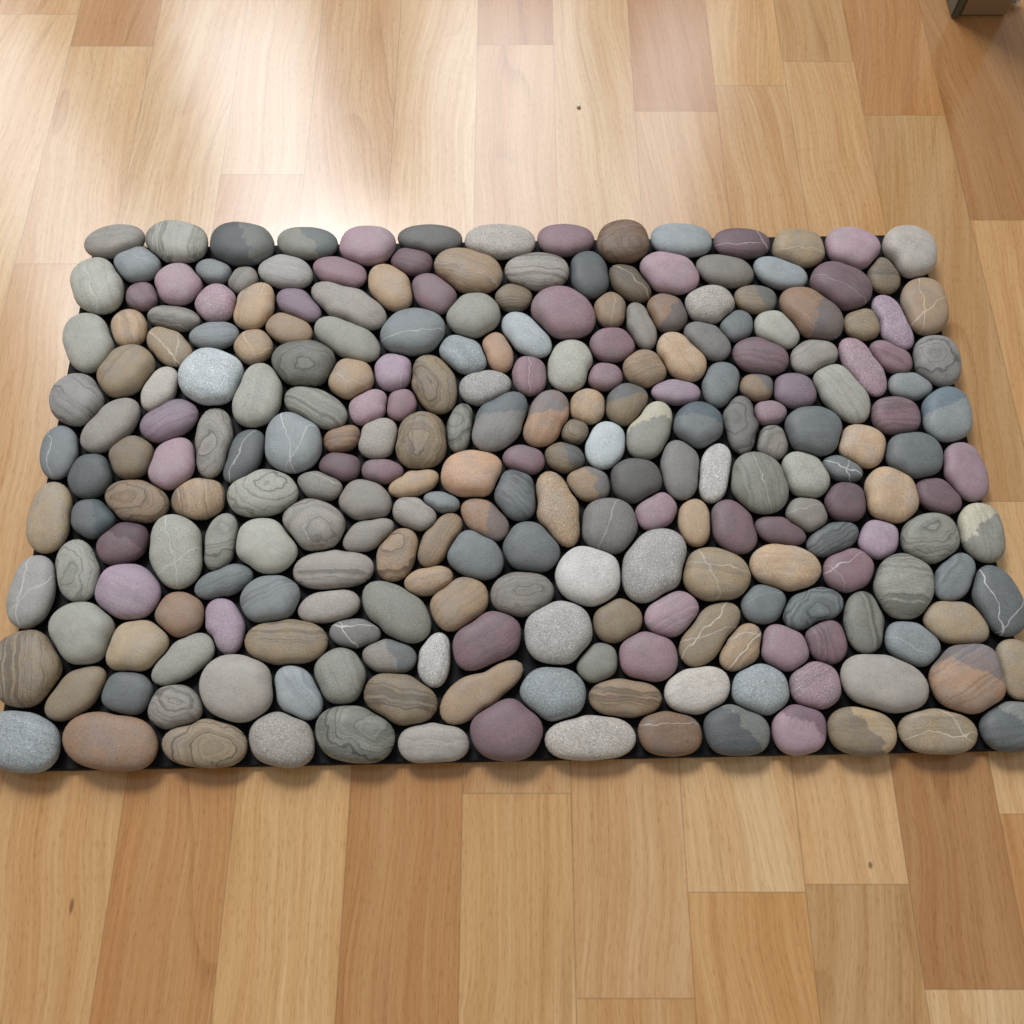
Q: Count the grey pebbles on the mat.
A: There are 126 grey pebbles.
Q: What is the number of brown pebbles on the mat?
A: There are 69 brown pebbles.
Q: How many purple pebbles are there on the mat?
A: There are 52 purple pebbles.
